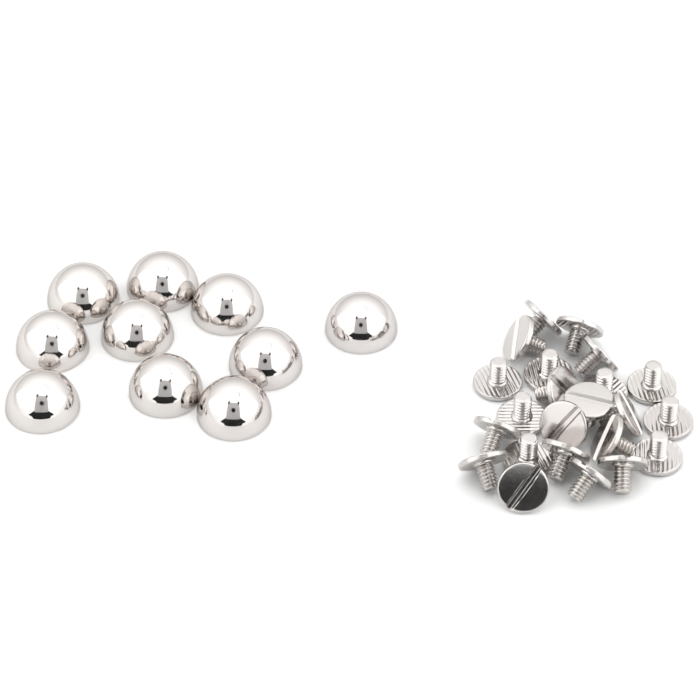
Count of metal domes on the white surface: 10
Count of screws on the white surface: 23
